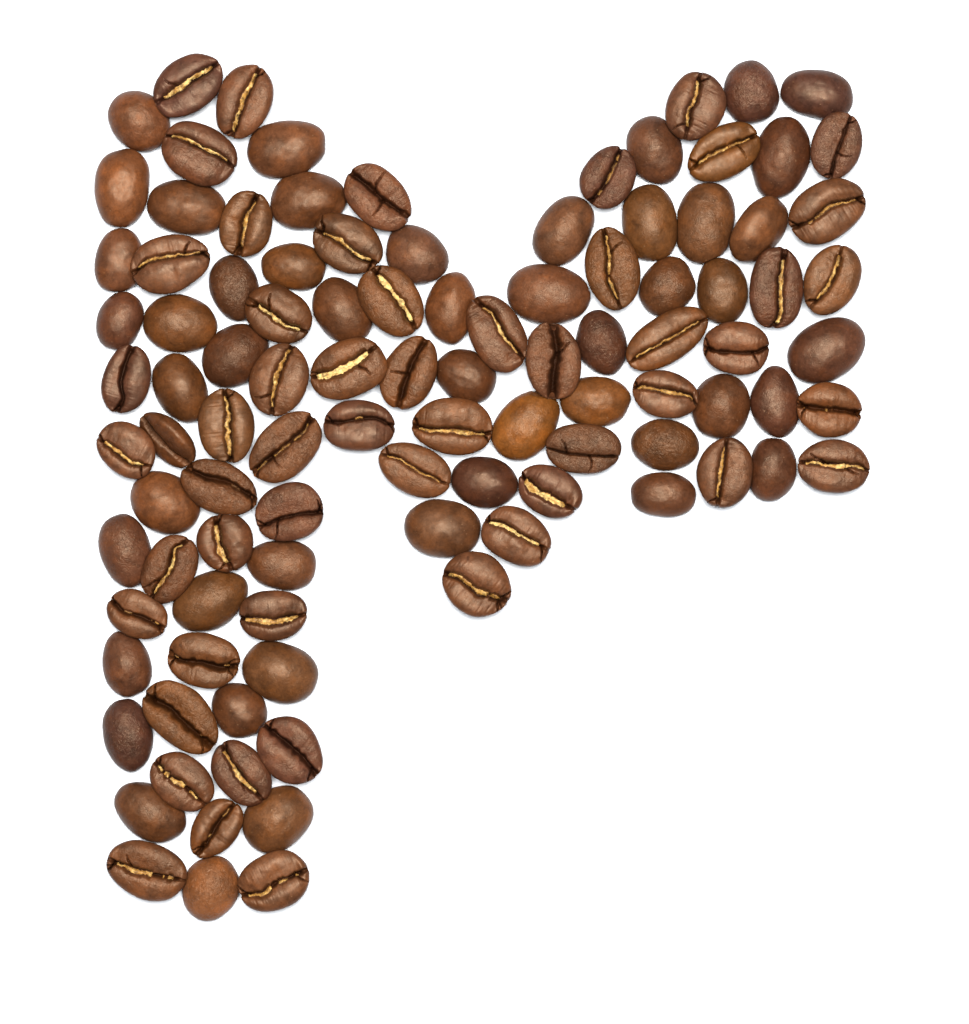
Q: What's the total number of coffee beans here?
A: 103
